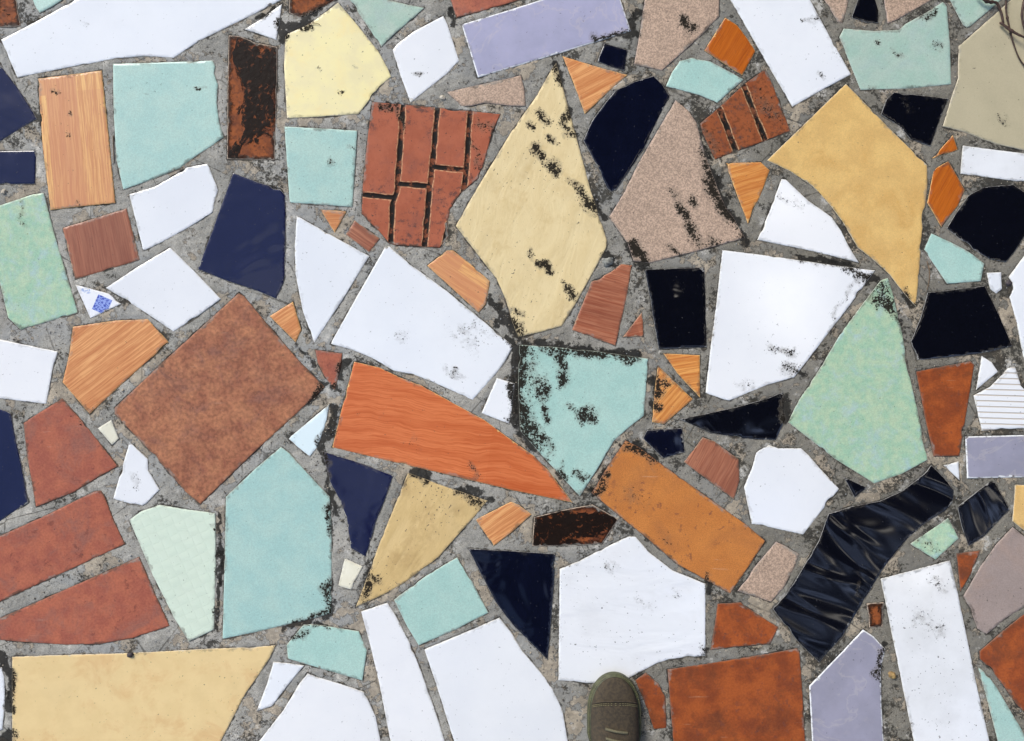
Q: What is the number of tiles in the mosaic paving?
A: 122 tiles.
